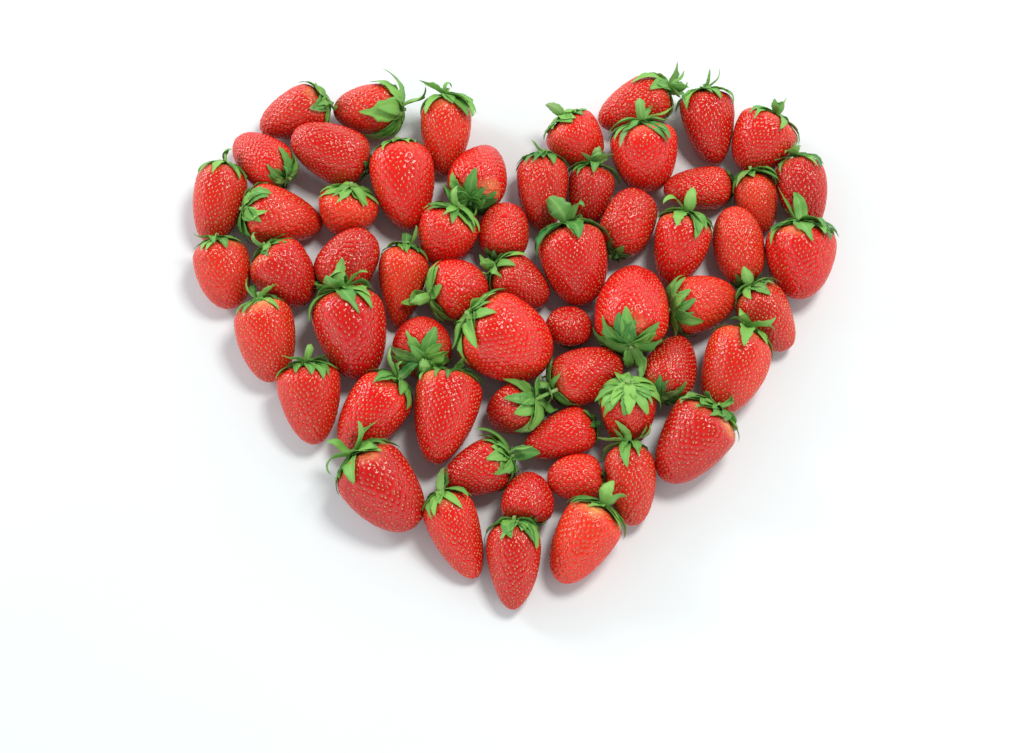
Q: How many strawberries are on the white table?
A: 59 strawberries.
